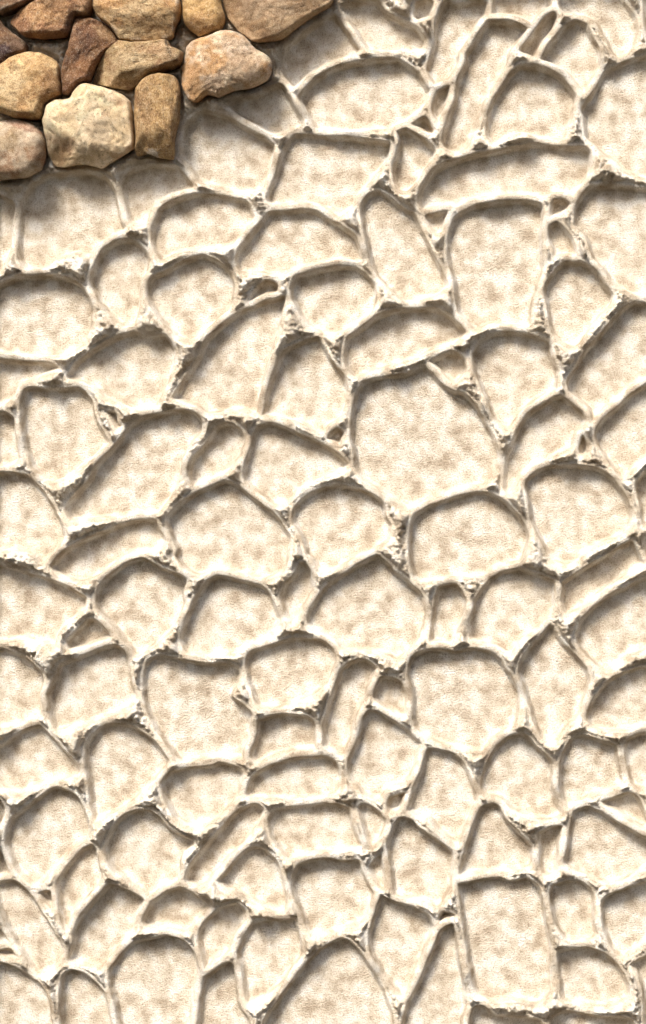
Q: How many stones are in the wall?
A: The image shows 13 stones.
